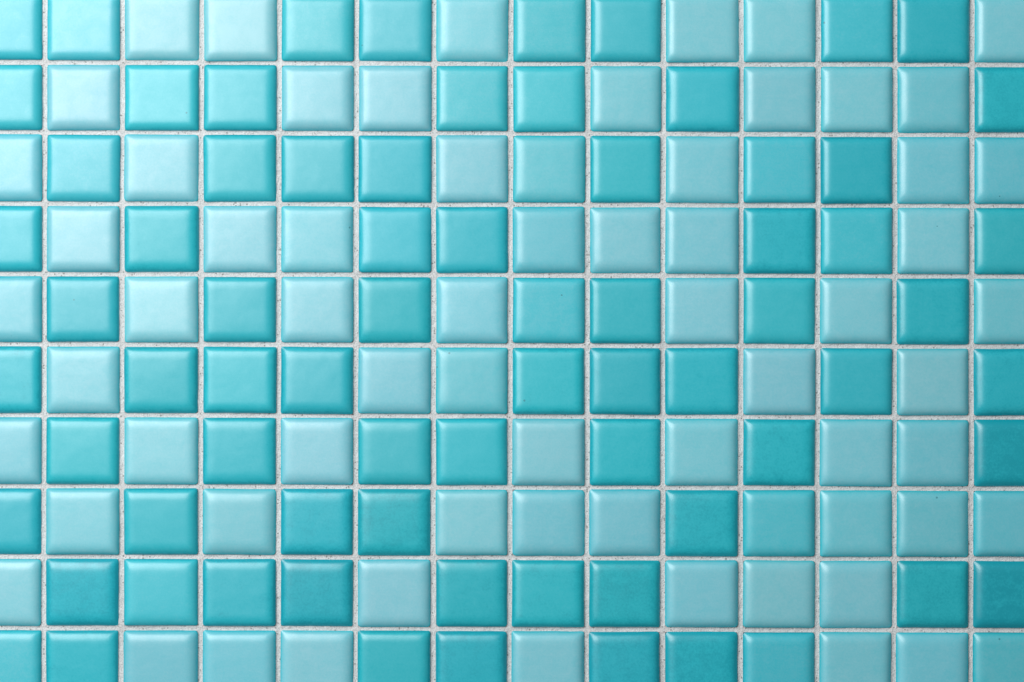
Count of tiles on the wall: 140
